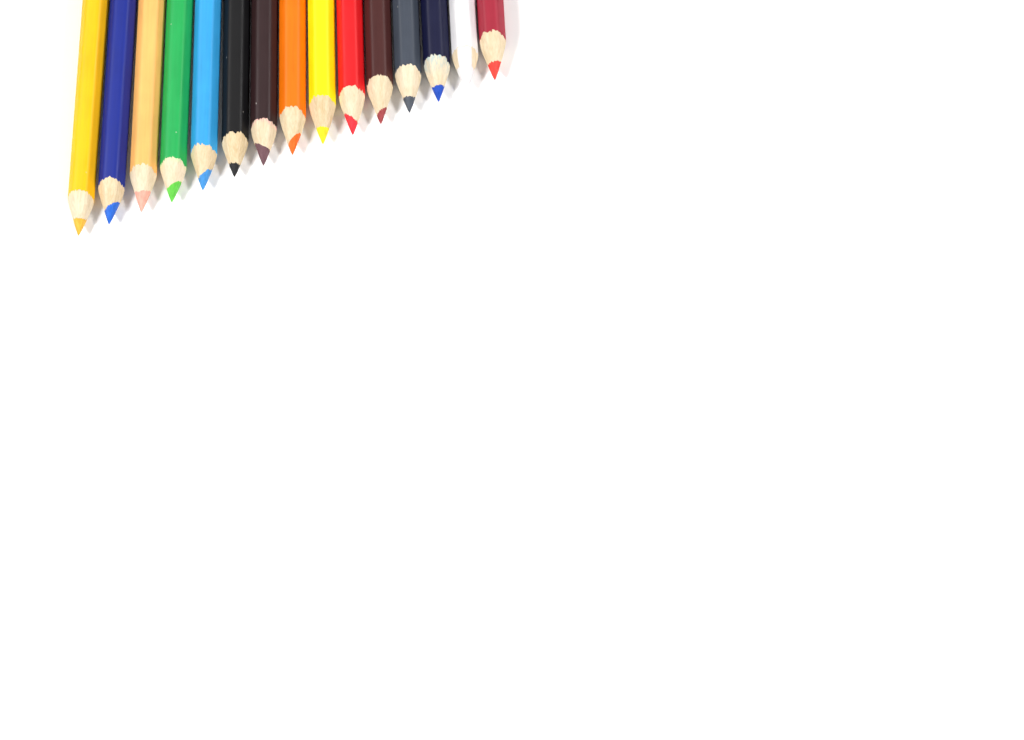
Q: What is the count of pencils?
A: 15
